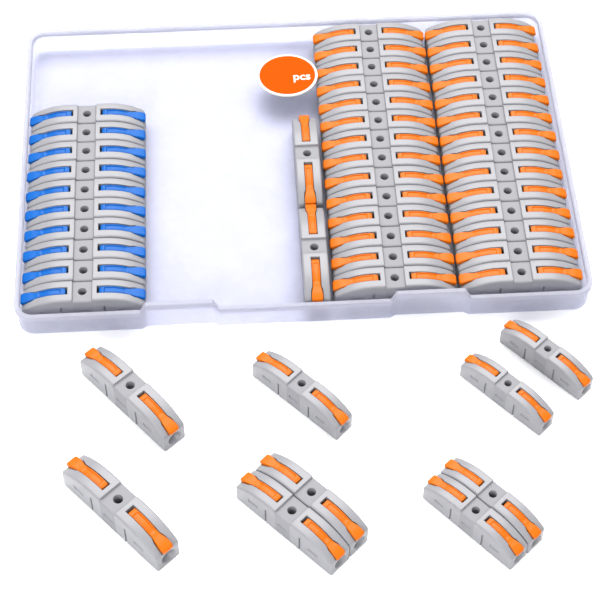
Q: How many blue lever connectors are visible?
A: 10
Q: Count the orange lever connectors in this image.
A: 39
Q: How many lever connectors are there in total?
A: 49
